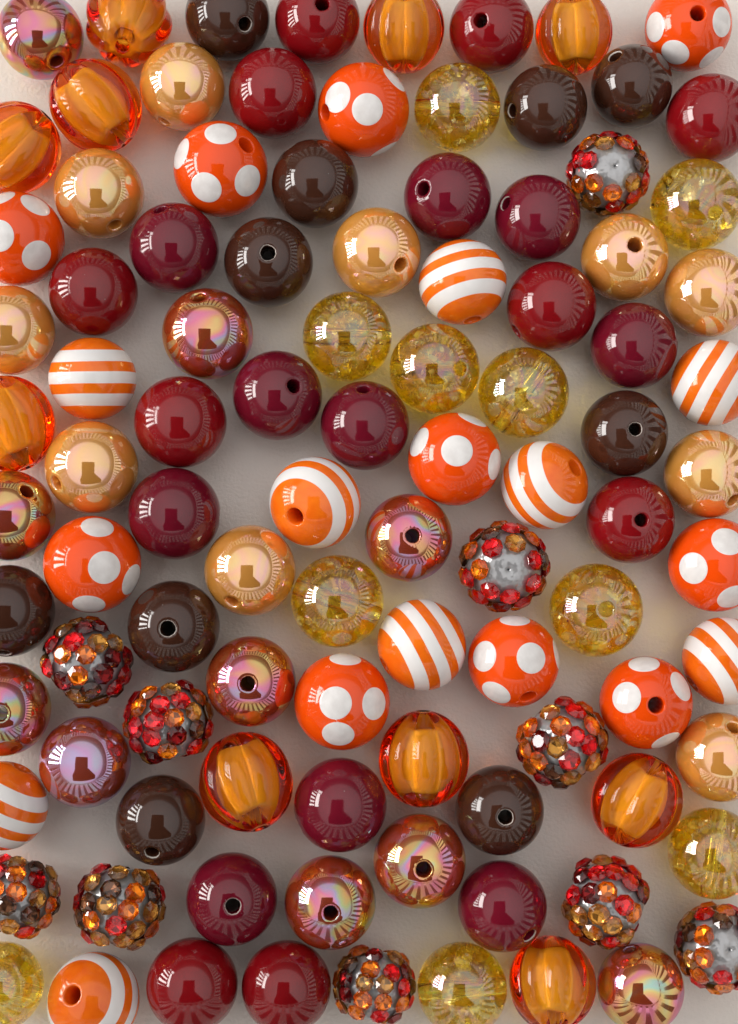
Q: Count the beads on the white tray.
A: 99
